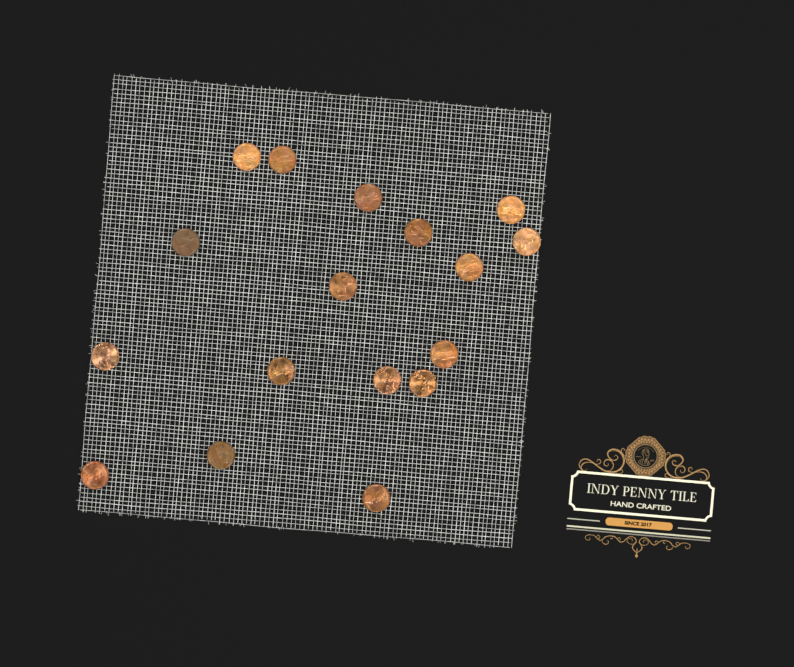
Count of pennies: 17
